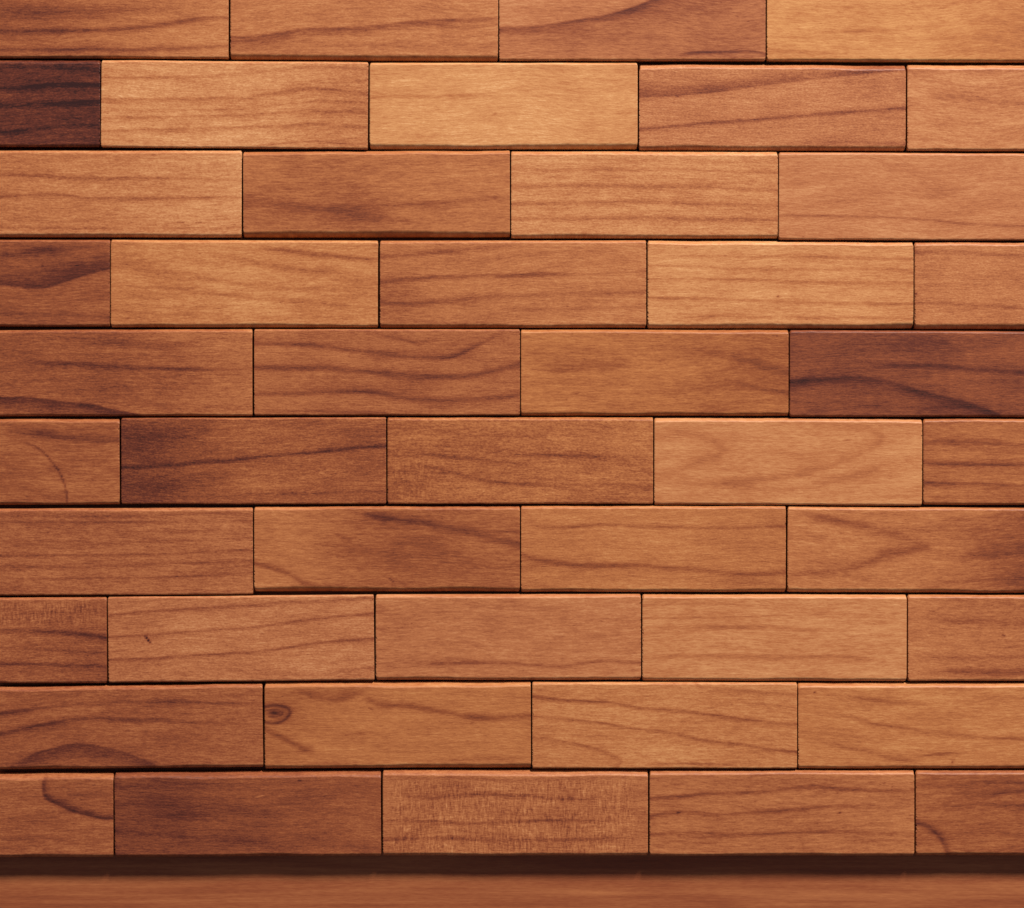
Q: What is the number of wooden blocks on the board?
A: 45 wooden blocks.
